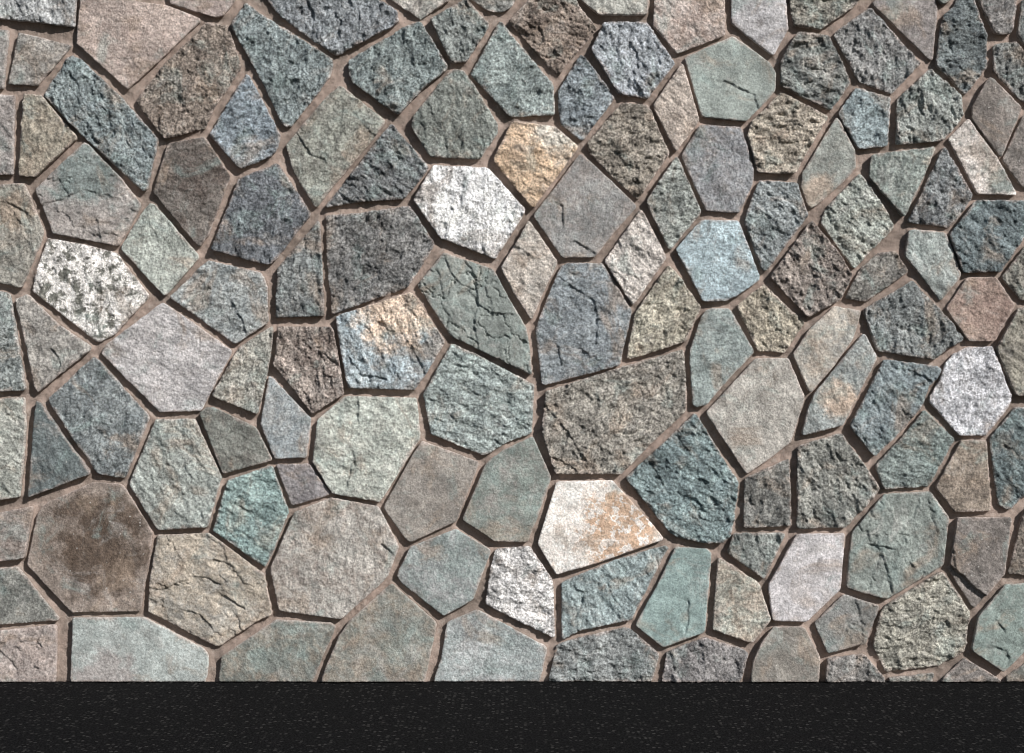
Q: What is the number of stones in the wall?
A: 140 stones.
